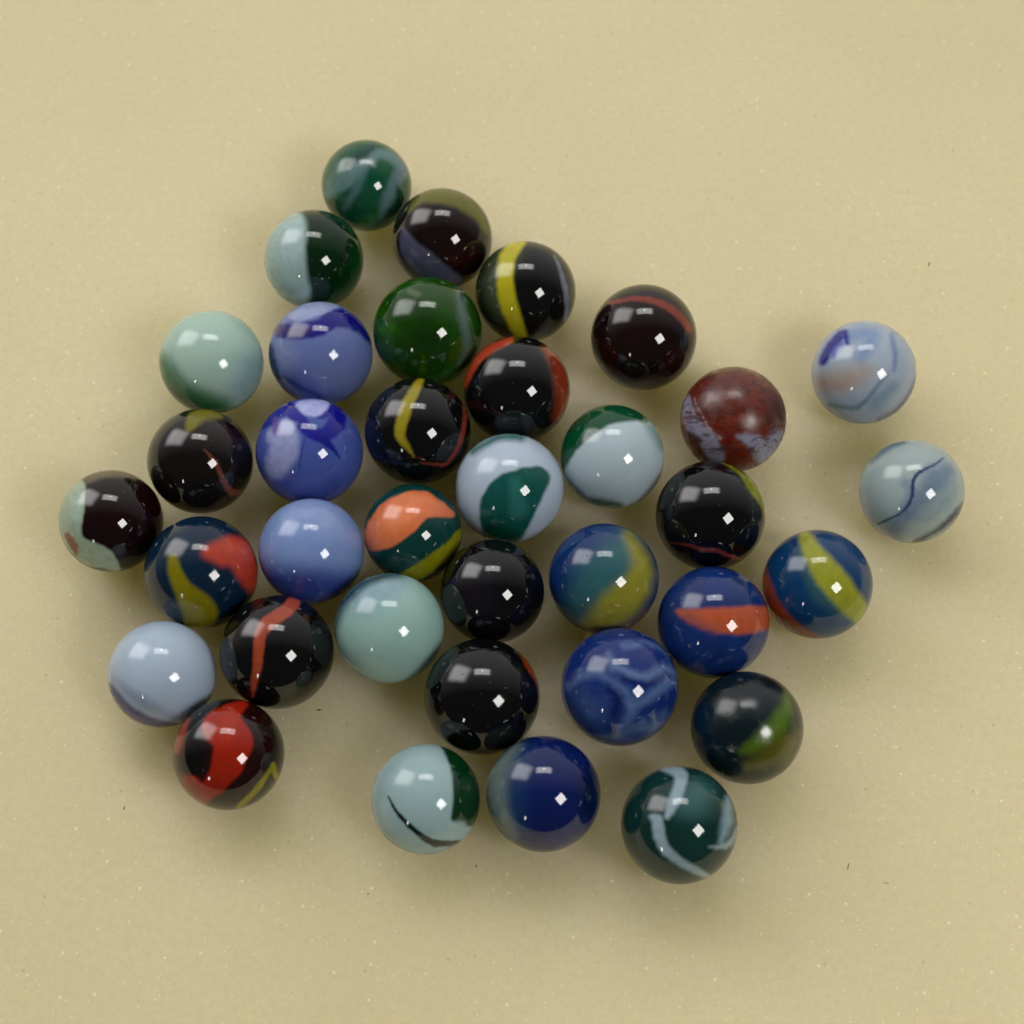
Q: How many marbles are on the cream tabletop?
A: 36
